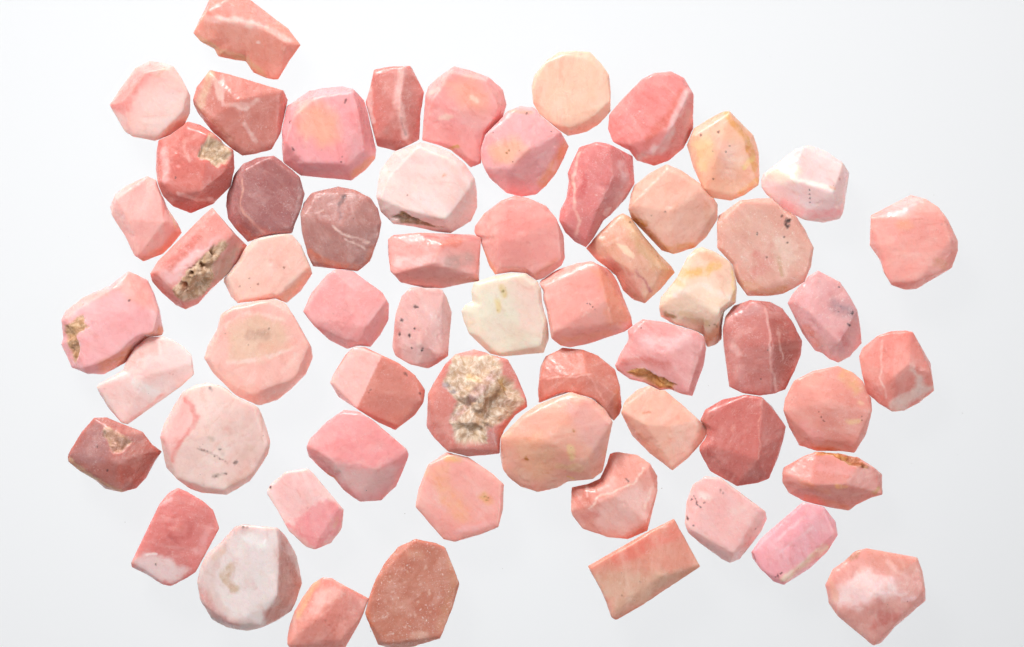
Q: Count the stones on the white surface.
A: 59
